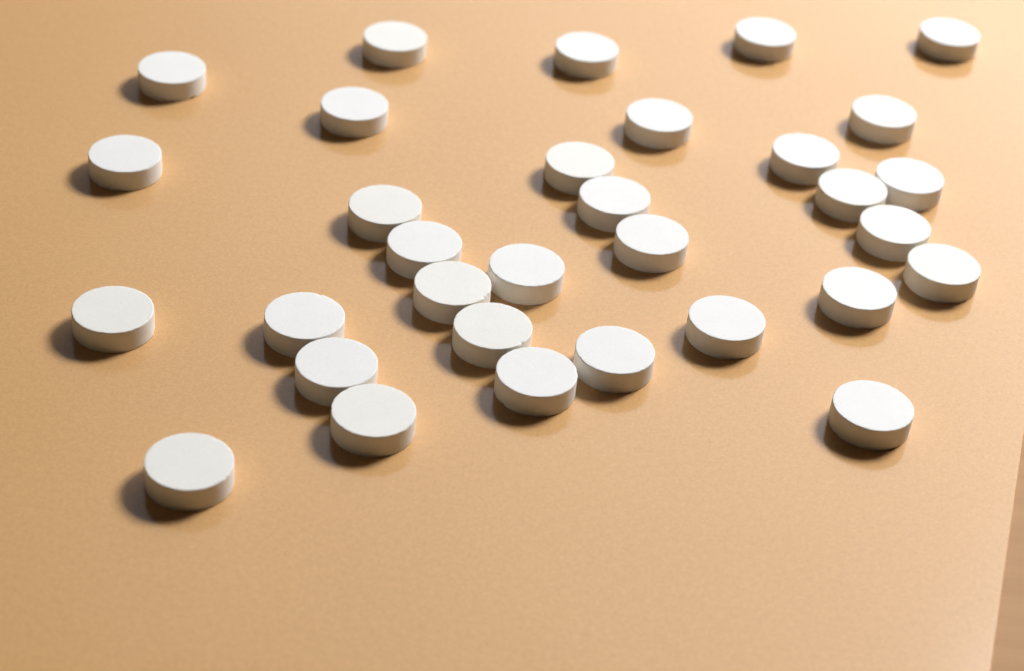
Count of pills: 32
